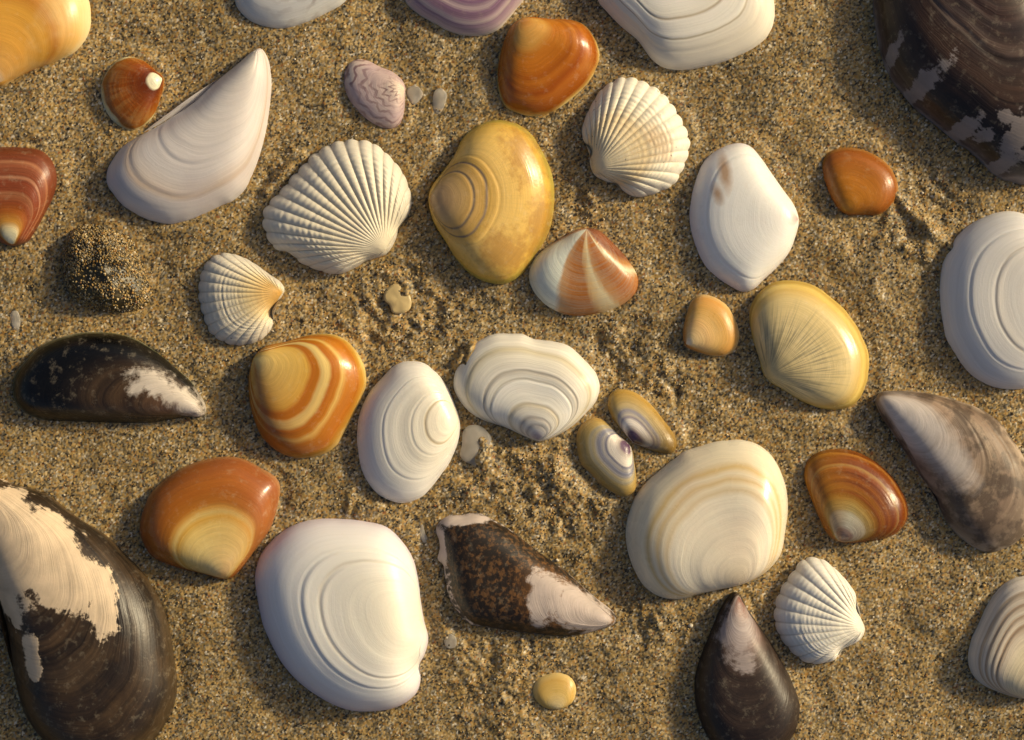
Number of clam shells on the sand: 26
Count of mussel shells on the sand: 7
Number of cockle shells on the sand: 4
